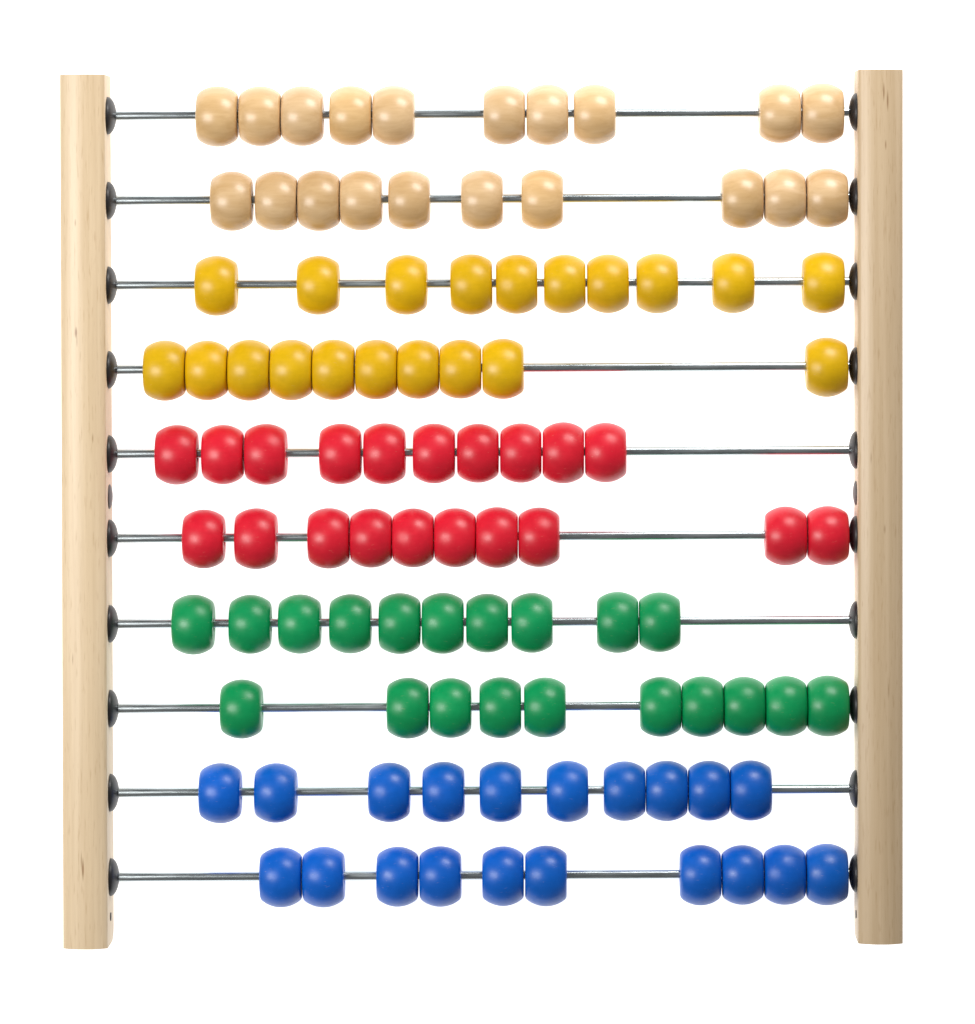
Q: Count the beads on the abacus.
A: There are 100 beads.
